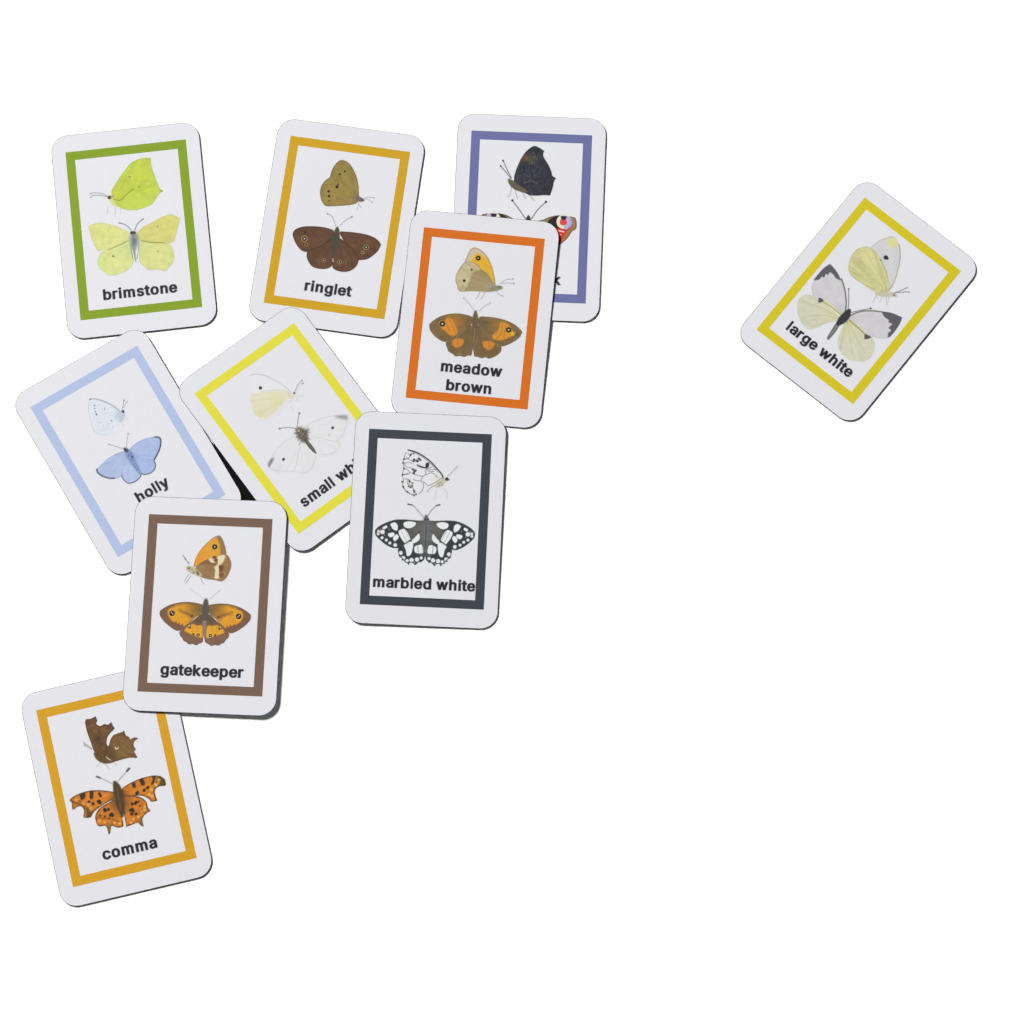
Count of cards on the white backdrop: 10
